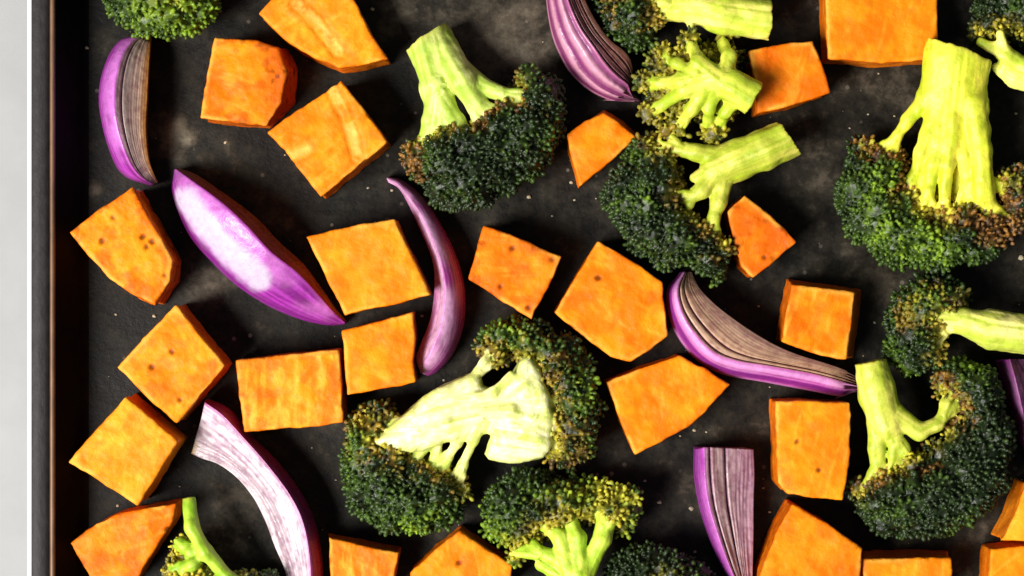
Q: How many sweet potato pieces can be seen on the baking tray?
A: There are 25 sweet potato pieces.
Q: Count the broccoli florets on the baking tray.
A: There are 13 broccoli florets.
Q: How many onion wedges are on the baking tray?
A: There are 8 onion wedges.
